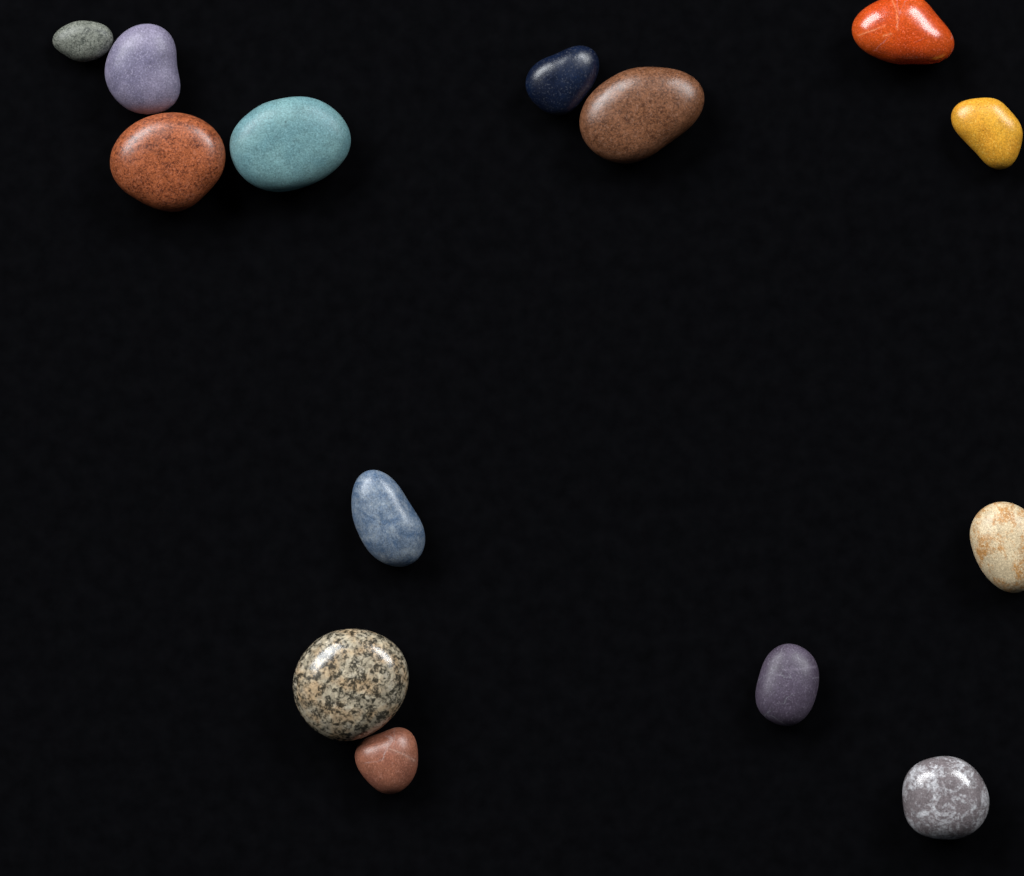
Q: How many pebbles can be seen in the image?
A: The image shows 14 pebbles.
